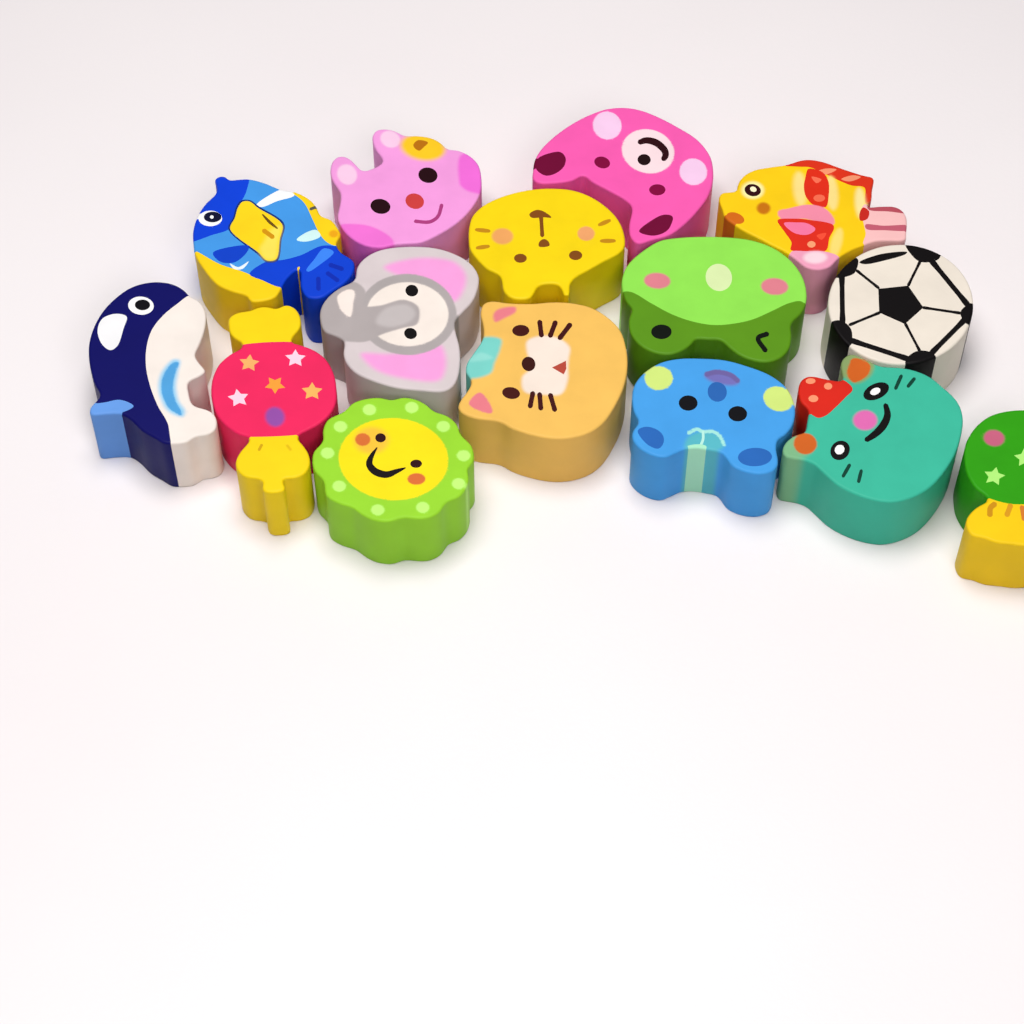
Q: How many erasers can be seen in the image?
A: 15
